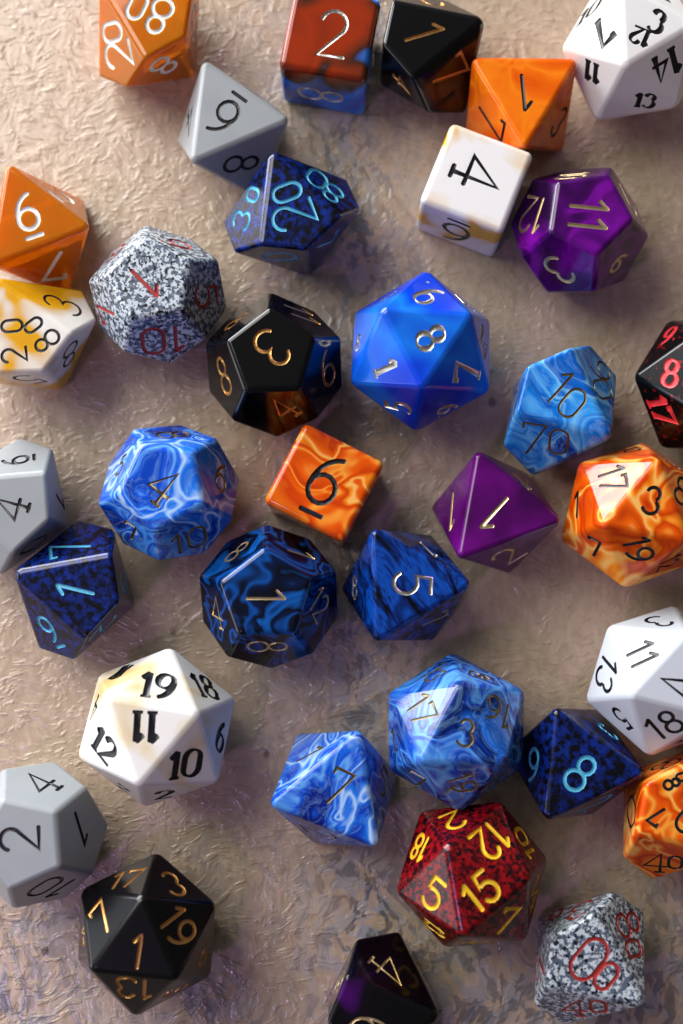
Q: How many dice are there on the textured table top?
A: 35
